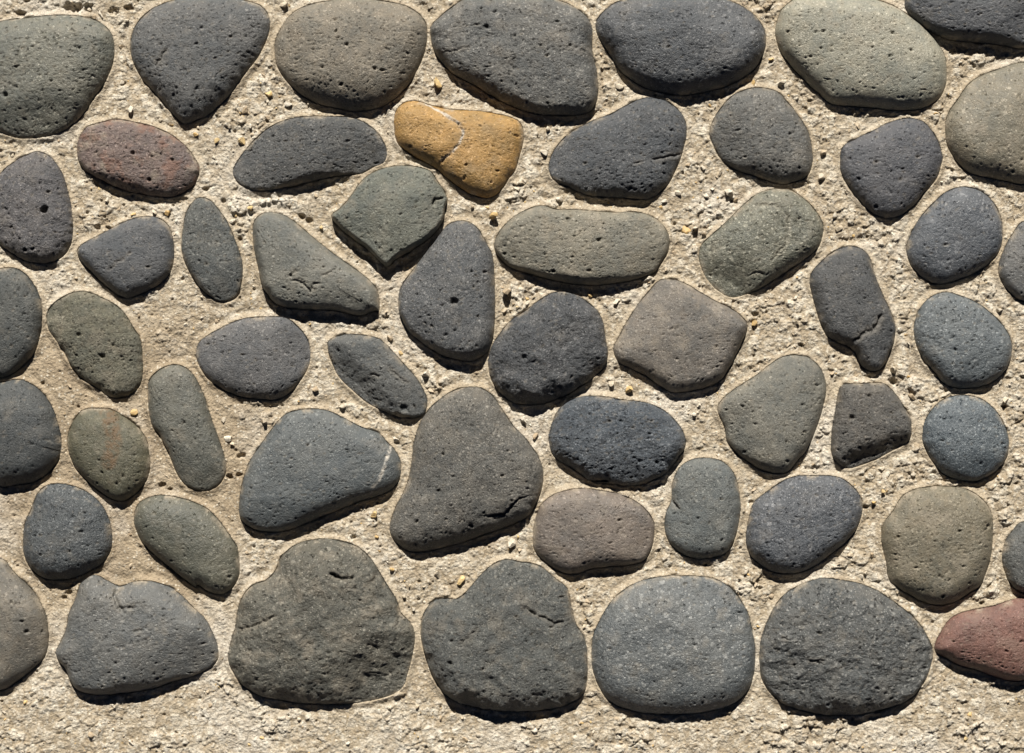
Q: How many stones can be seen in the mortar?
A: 55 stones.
